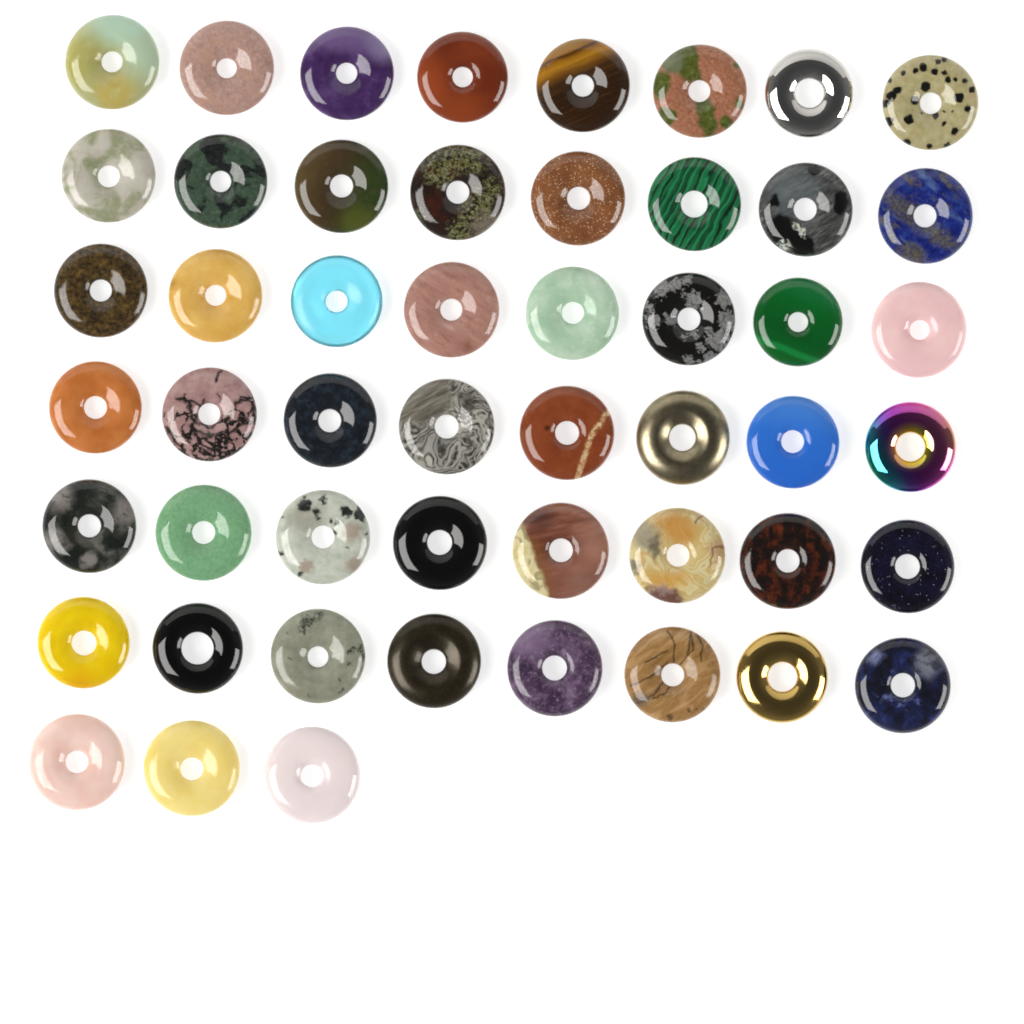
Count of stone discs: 51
